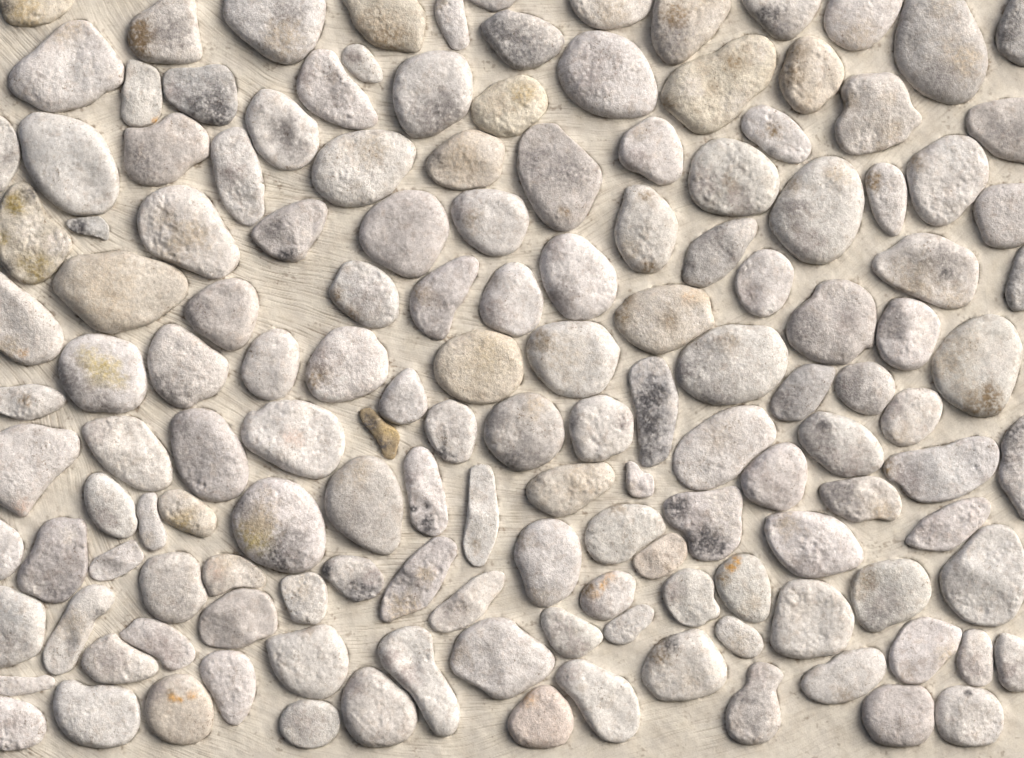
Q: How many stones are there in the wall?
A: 147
